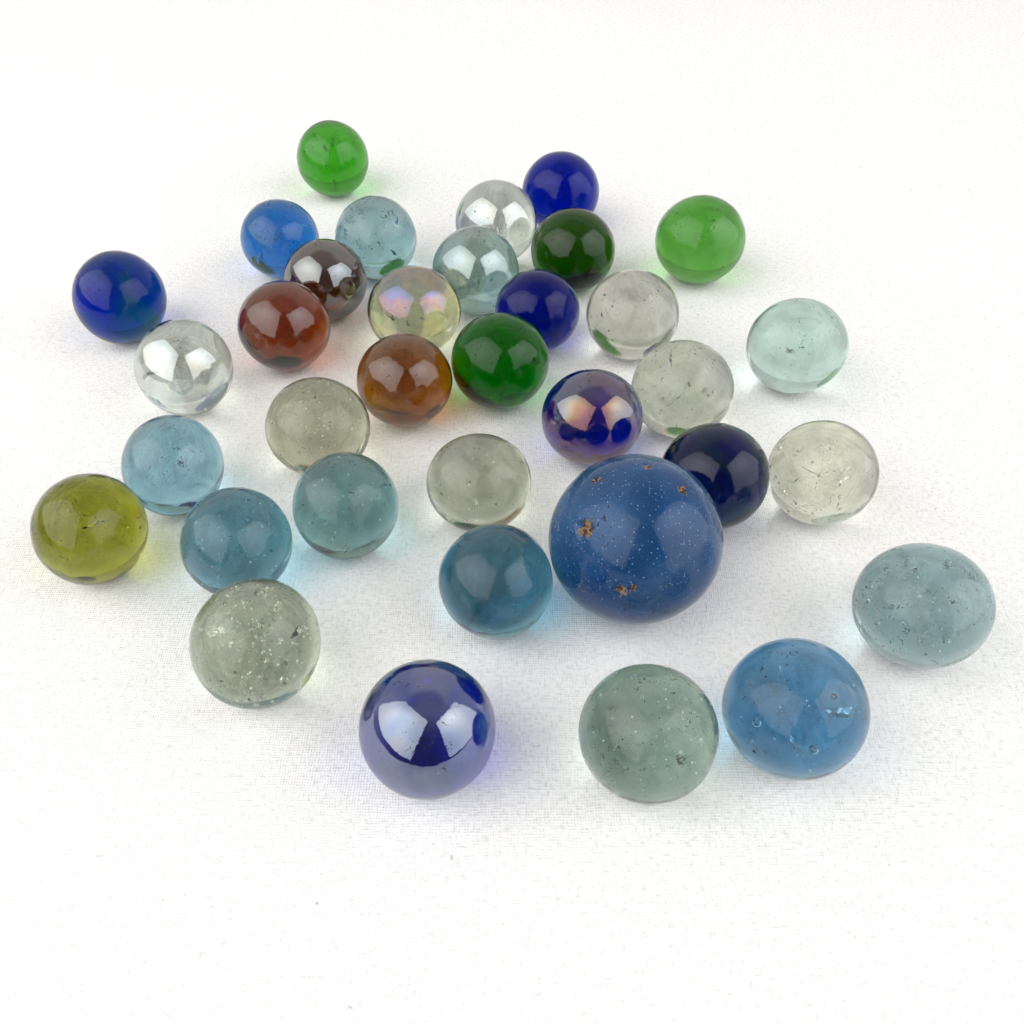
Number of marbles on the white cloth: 35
